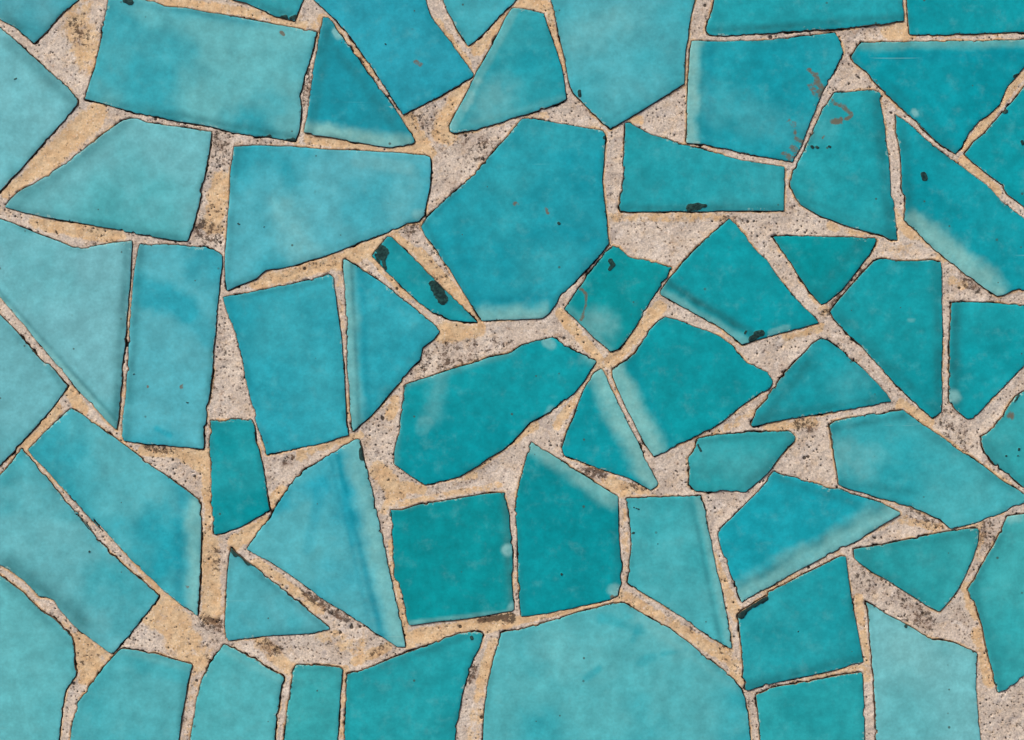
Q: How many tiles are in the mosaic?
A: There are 58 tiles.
